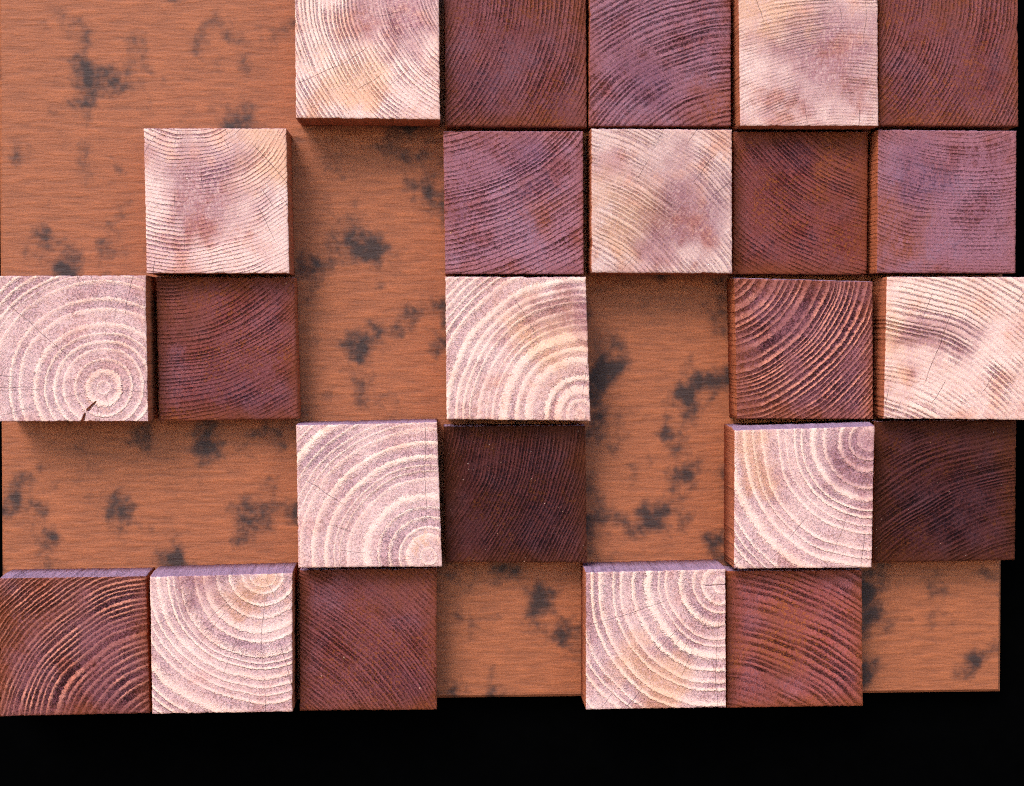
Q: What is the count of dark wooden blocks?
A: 13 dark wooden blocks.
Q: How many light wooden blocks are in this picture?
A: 11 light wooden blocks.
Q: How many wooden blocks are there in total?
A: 24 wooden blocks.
